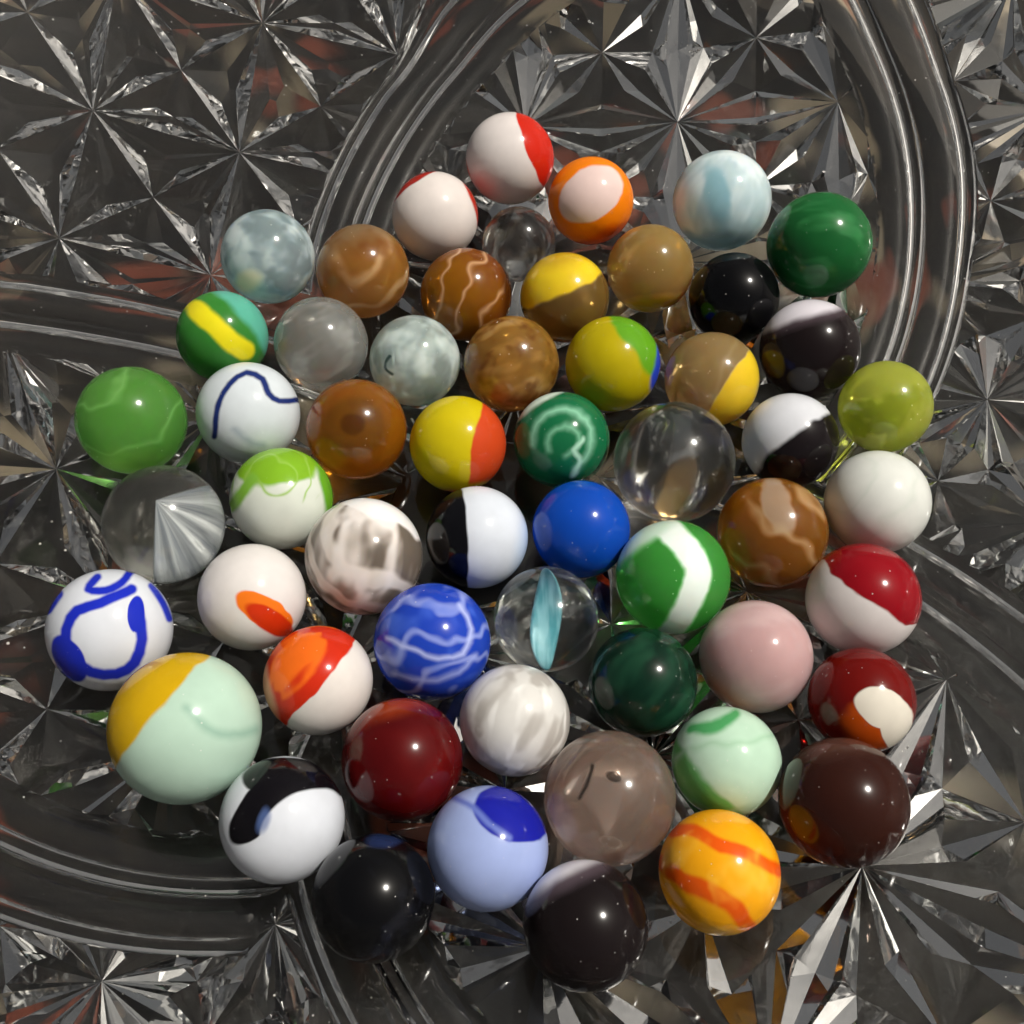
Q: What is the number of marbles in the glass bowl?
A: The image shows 55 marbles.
